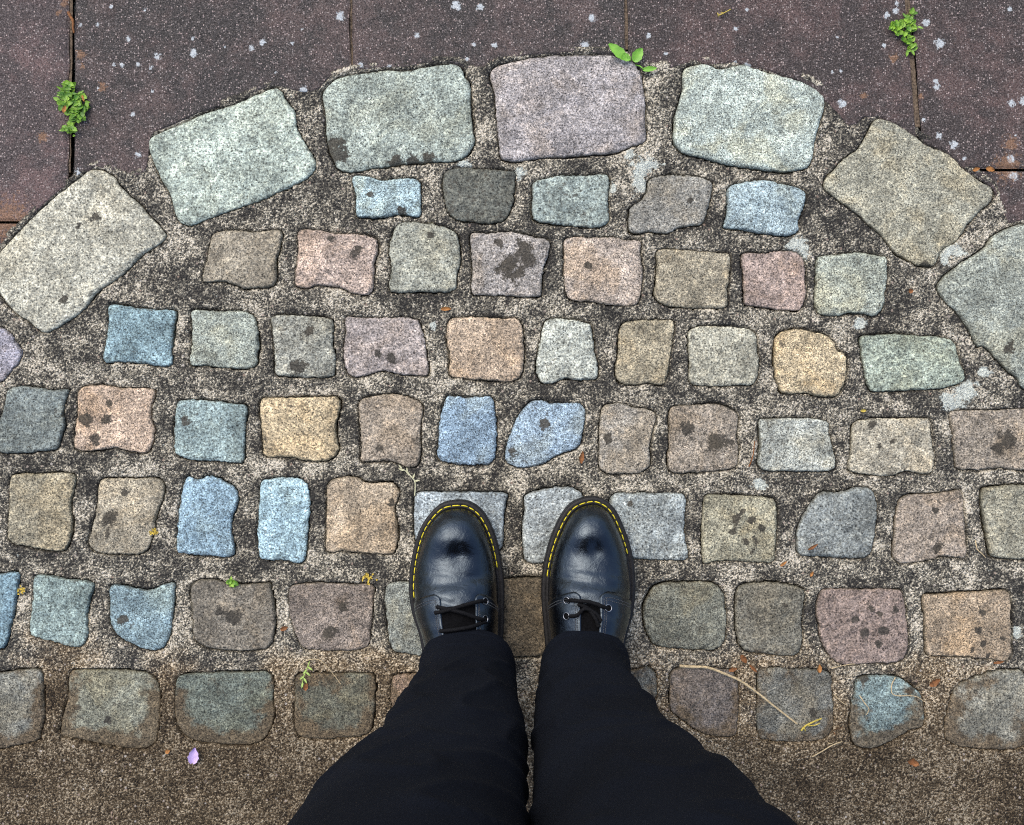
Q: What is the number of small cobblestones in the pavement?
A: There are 69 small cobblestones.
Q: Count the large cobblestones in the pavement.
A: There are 7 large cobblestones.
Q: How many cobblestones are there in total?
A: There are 76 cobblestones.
